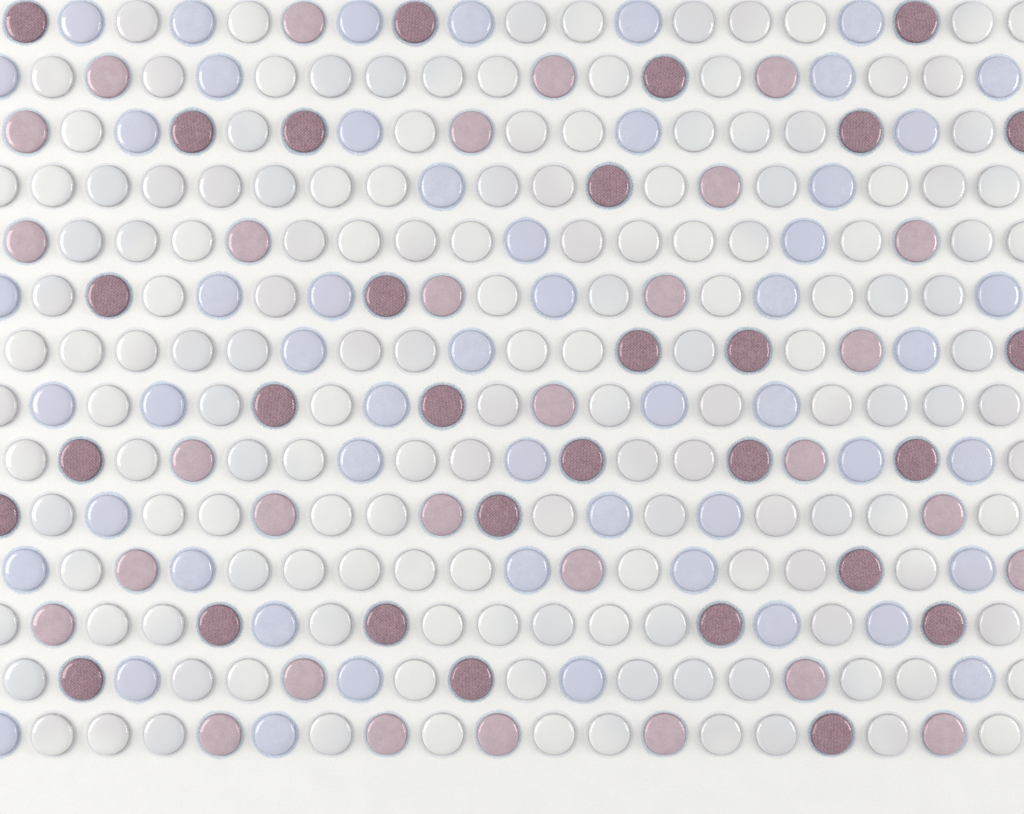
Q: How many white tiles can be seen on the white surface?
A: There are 153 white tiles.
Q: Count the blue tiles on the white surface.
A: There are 53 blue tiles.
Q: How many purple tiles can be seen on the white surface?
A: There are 30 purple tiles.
